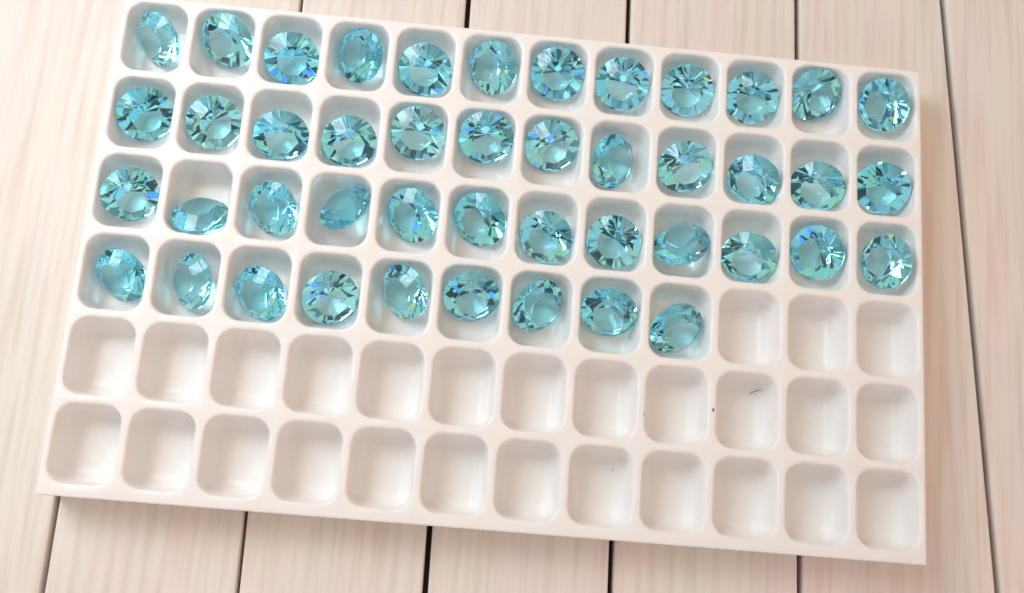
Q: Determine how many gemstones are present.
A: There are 45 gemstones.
